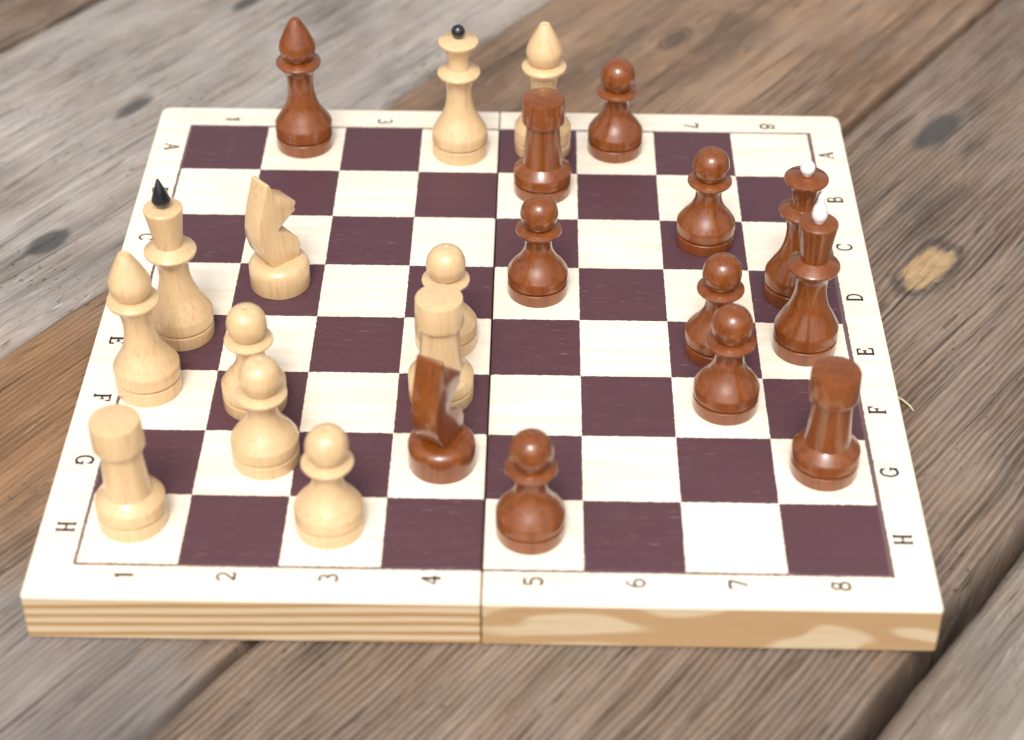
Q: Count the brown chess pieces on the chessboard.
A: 12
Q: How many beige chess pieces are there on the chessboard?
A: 11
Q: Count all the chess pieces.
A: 23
